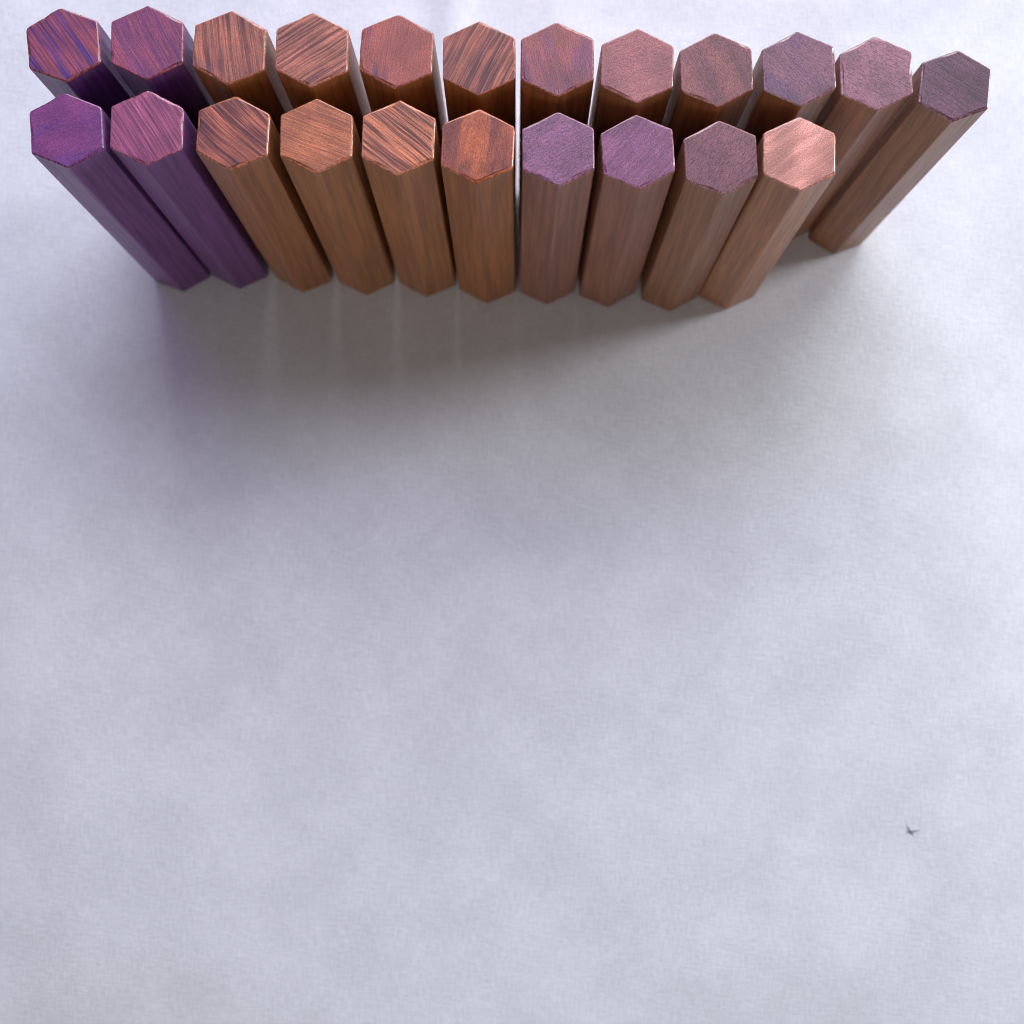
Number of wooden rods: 22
